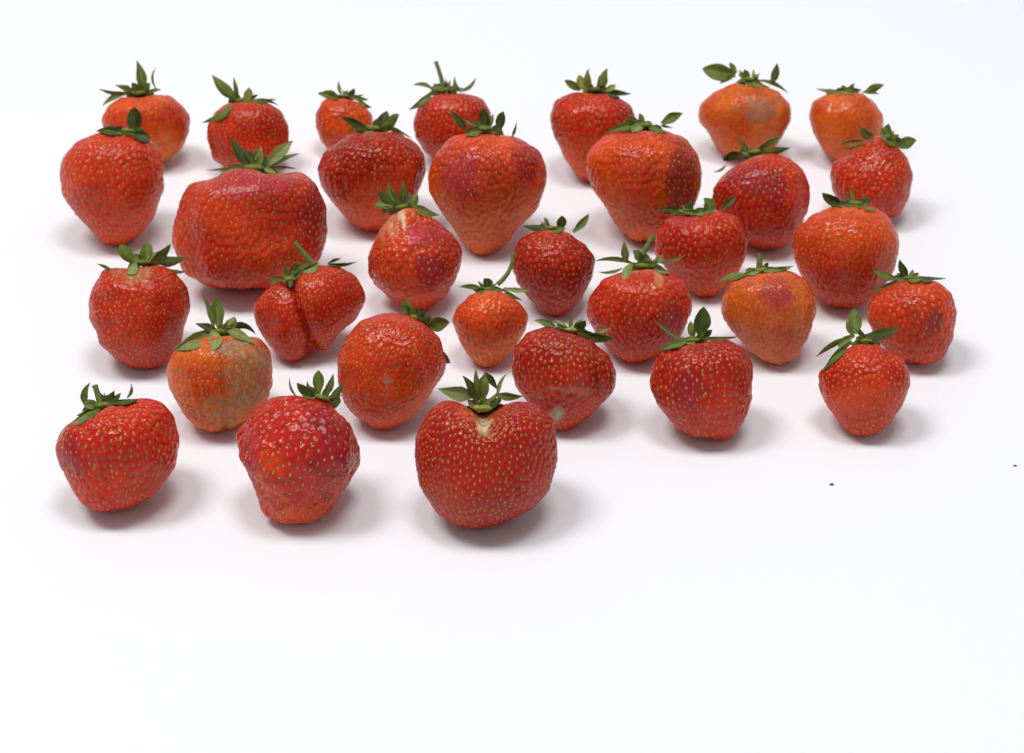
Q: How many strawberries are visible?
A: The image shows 32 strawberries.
